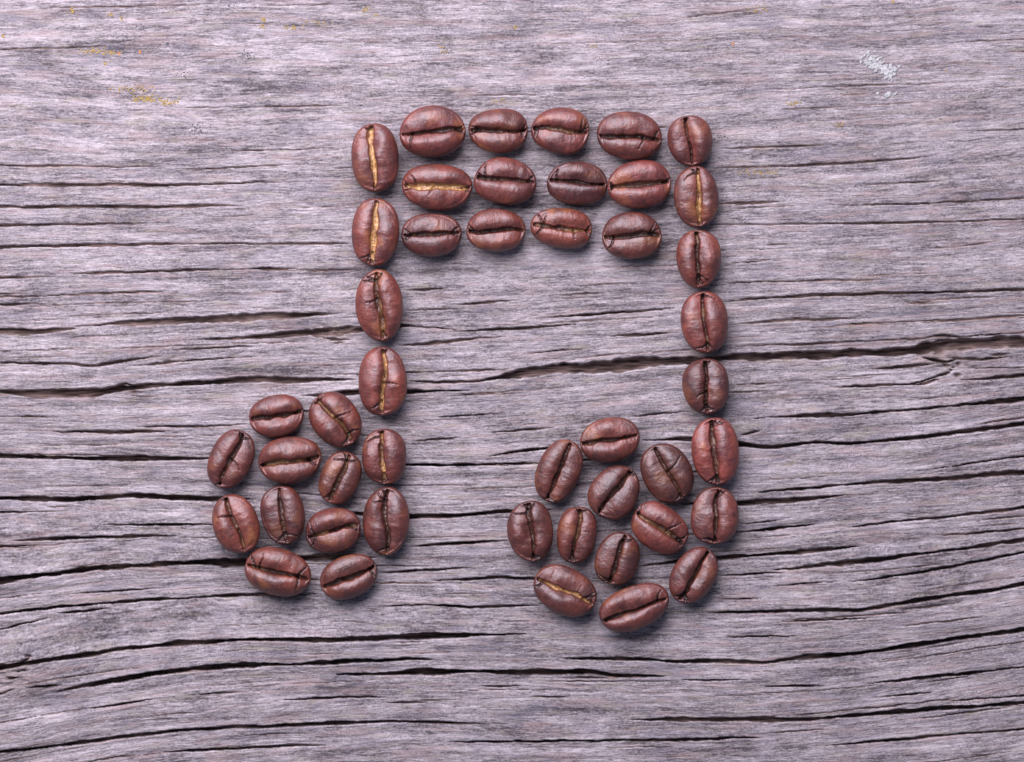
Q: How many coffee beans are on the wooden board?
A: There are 46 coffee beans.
